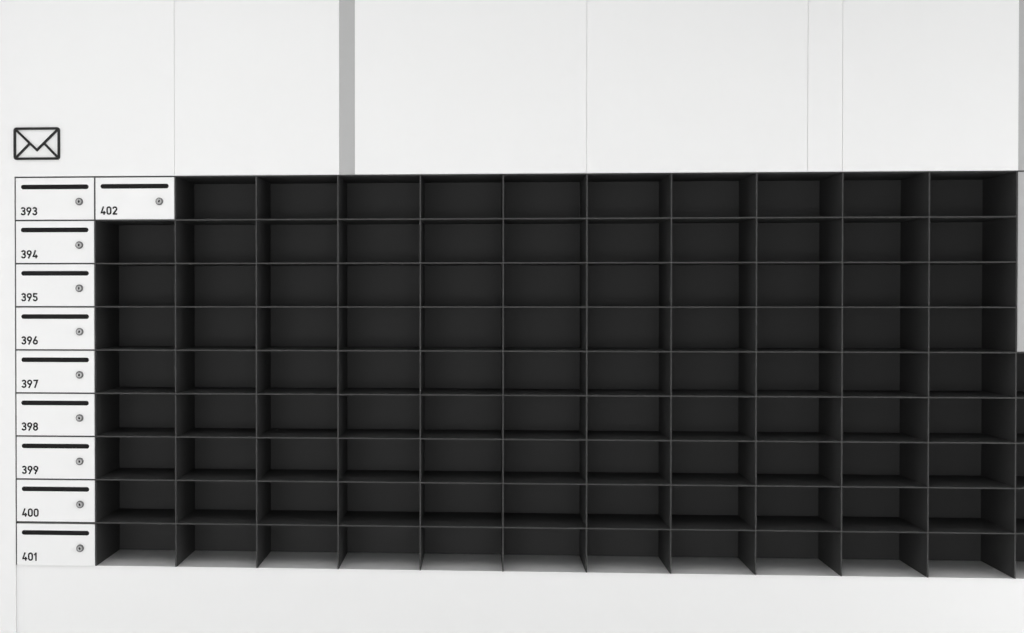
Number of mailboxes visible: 10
